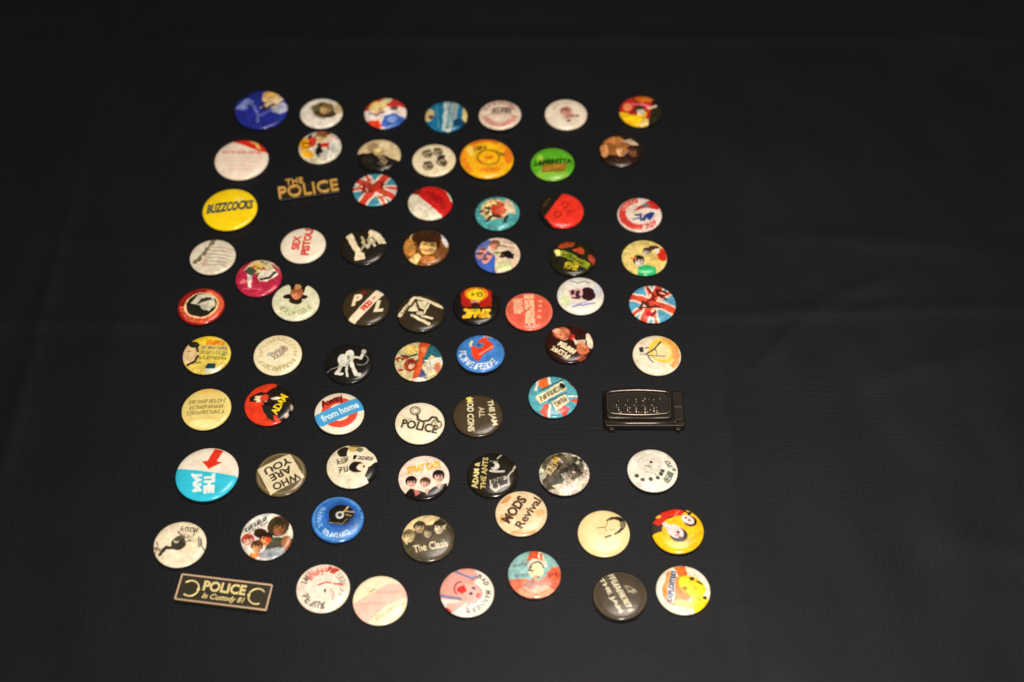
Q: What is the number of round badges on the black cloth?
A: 69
